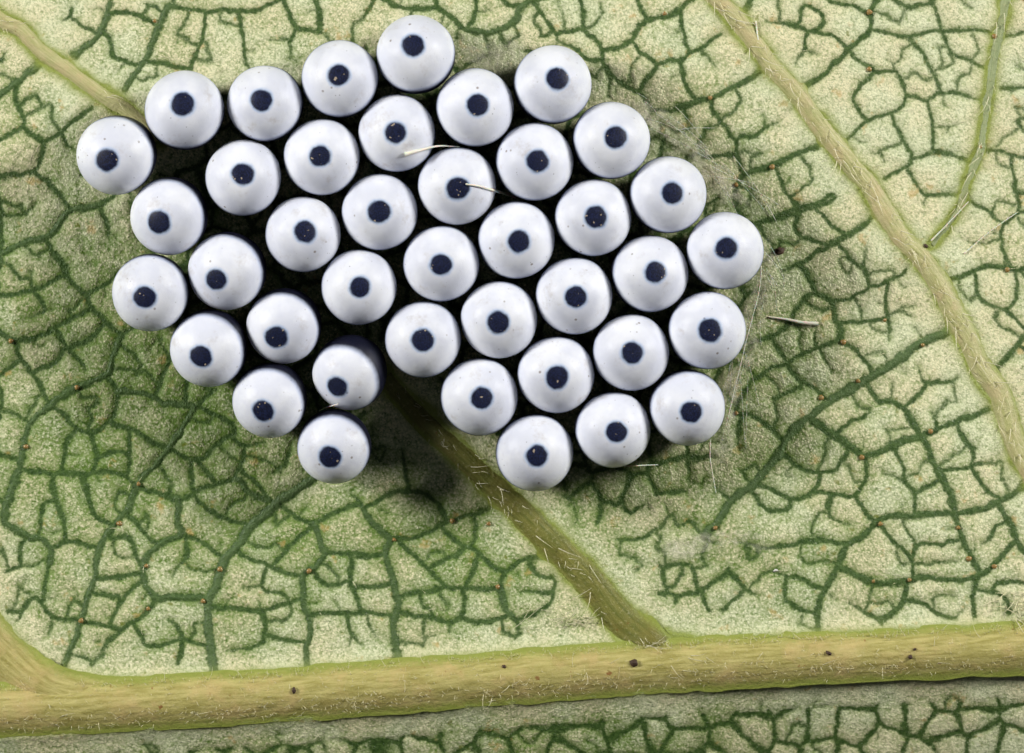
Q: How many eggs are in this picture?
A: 40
